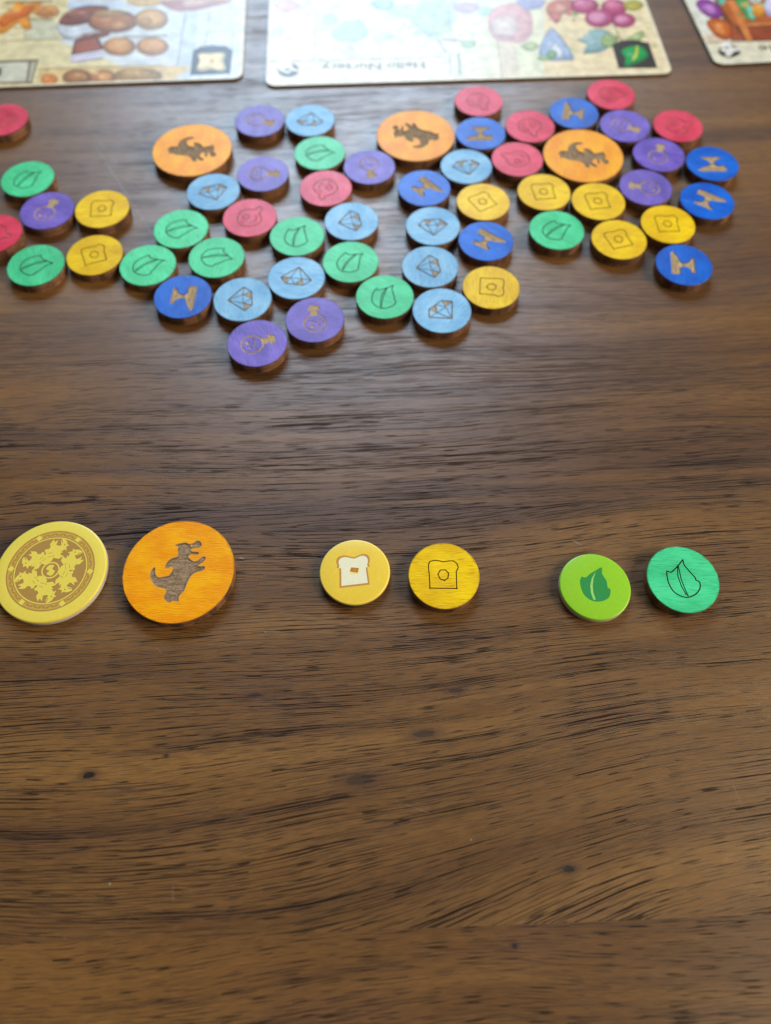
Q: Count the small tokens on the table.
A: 57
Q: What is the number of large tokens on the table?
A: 5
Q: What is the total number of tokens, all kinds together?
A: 62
